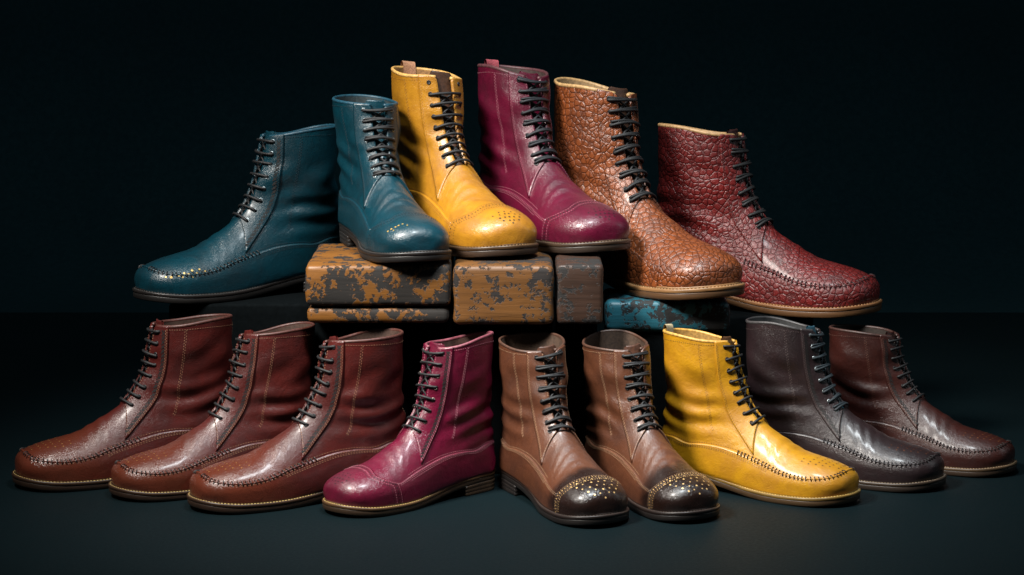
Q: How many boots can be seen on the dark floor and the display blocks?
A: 15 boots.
